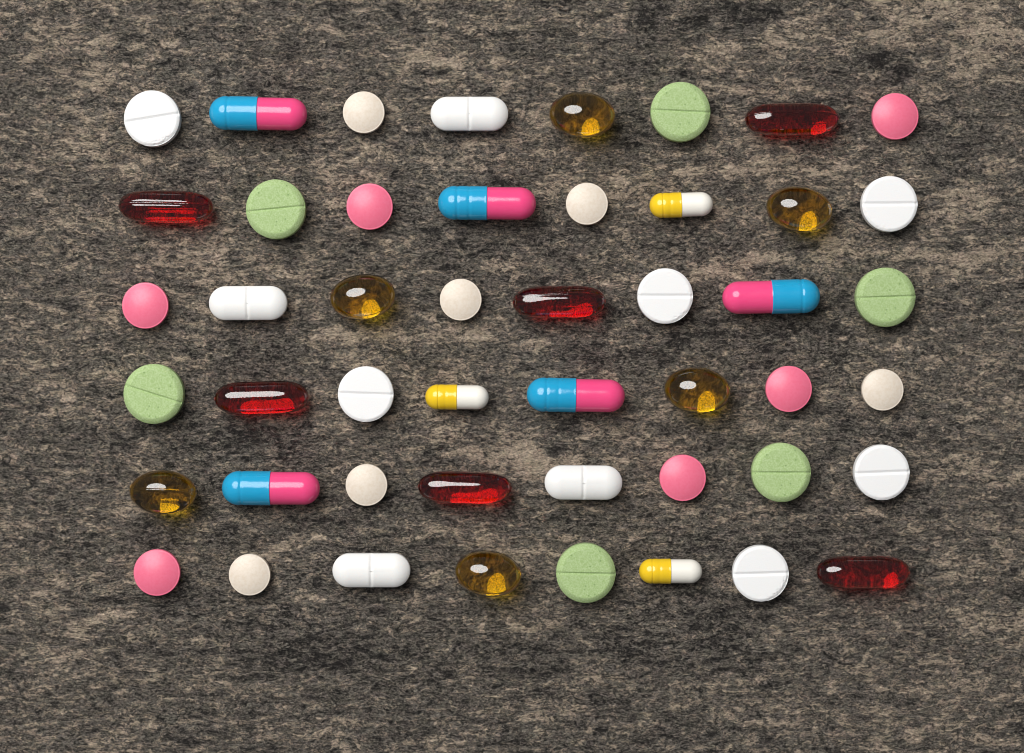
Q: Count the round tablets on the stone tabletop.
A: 24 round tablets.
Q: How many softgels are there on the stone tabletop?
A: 12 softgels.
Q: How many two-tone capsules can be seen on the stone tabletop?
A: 8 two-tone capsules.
